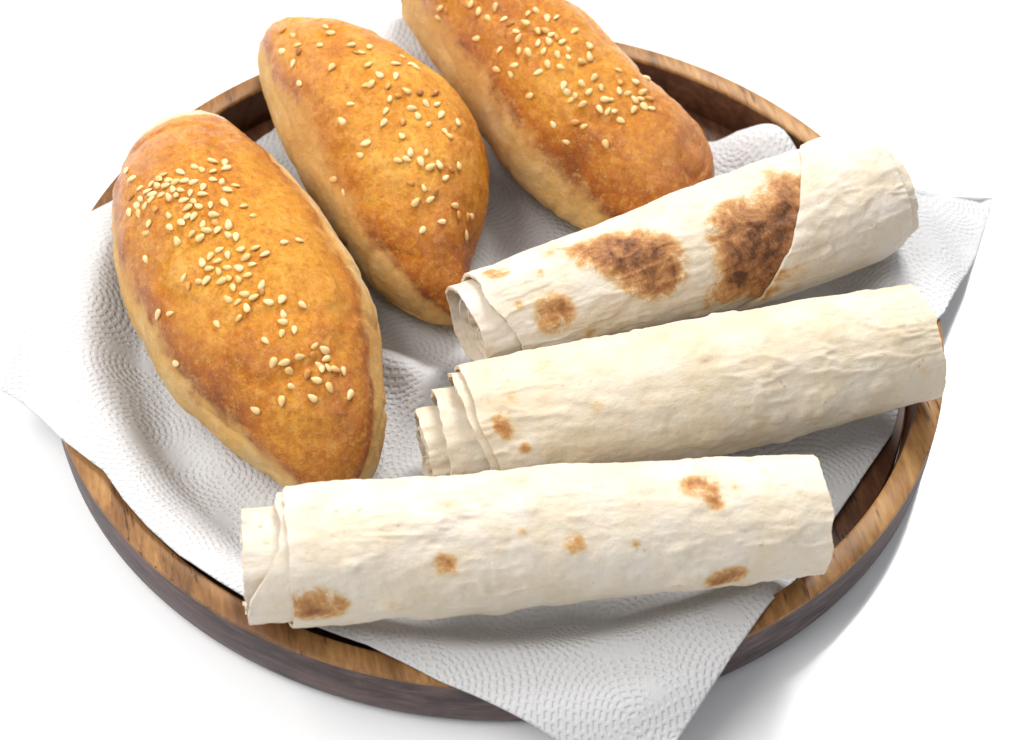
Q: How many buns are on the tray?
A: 3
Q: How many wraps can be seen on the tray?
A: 3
